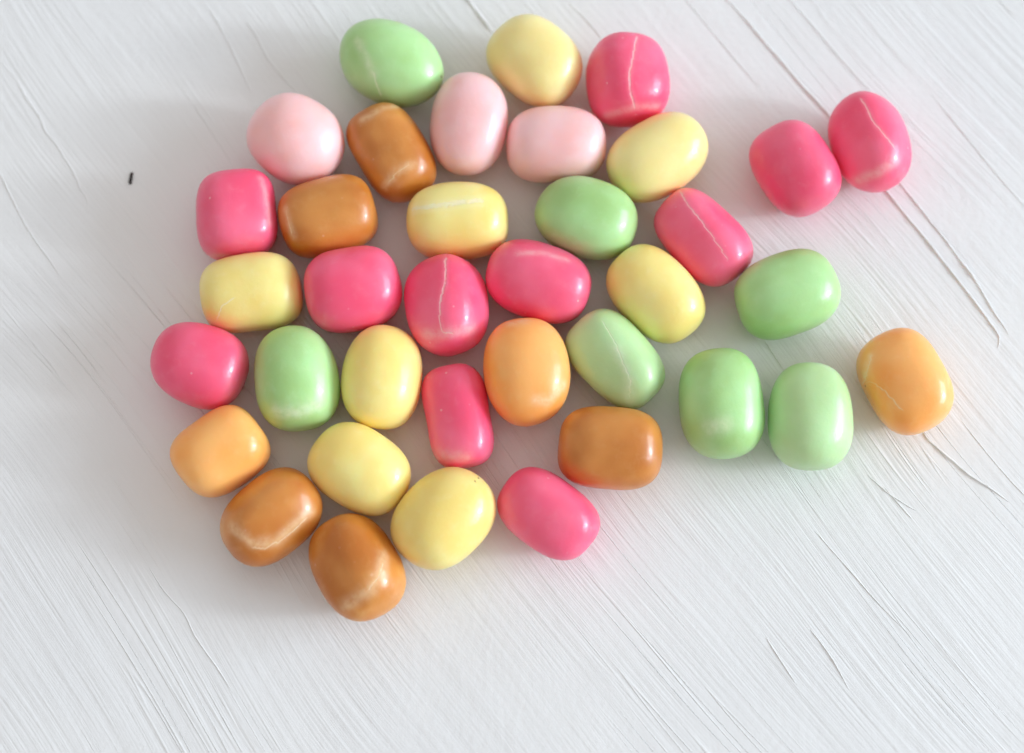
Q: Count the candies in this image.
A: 37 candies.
